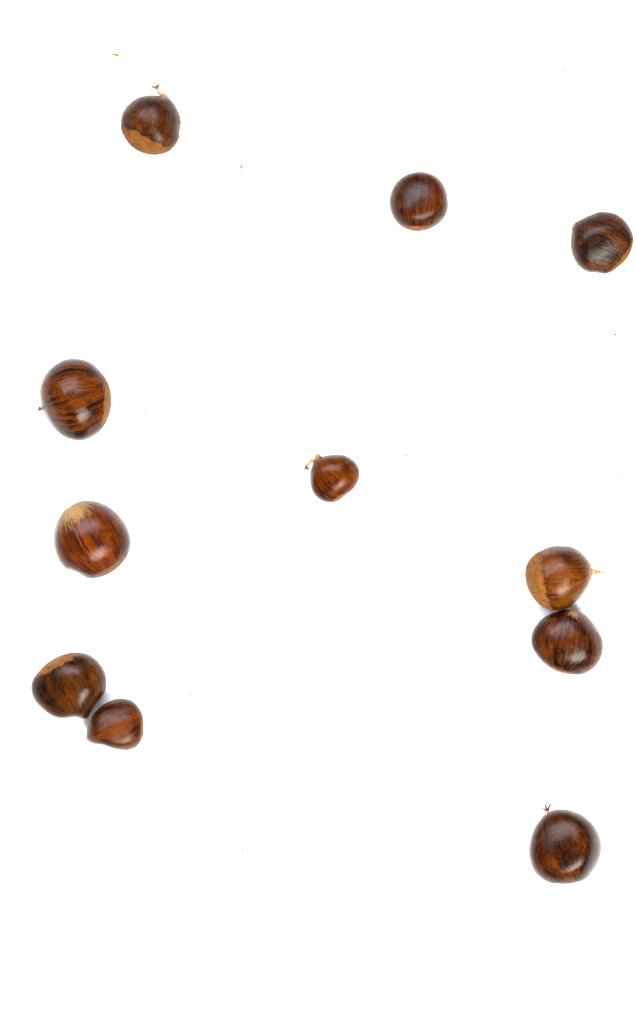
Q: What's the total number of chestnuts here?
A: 11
